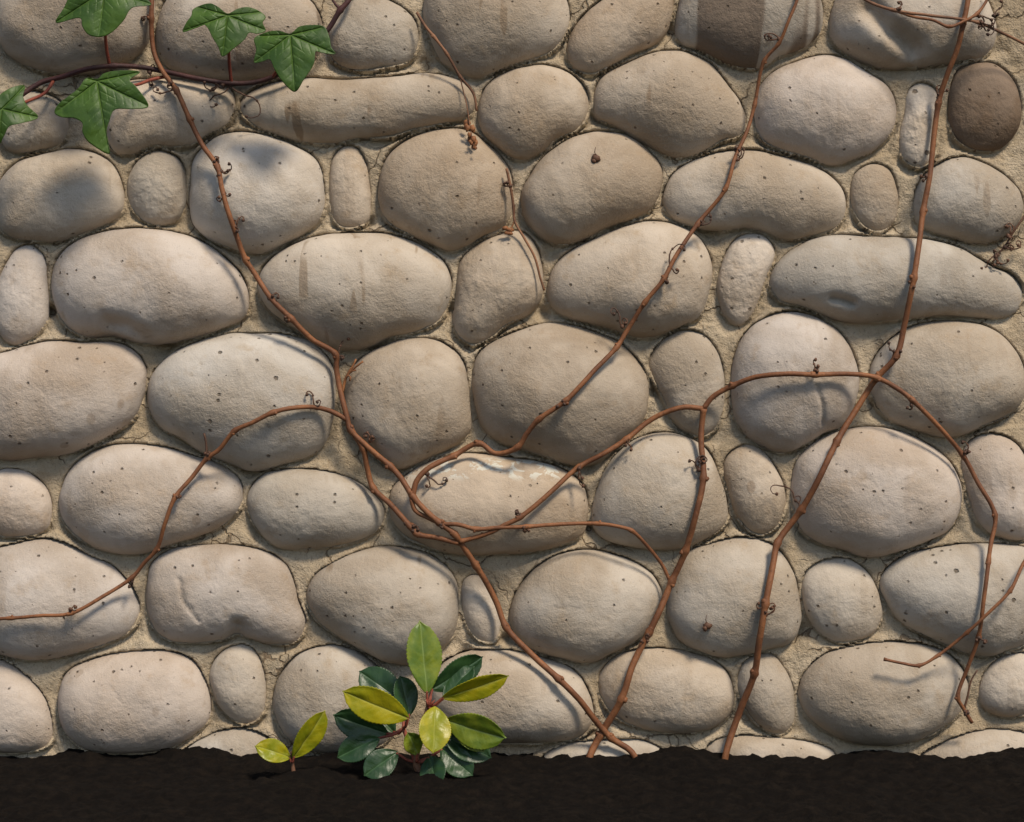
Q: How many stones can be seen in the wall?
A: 67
